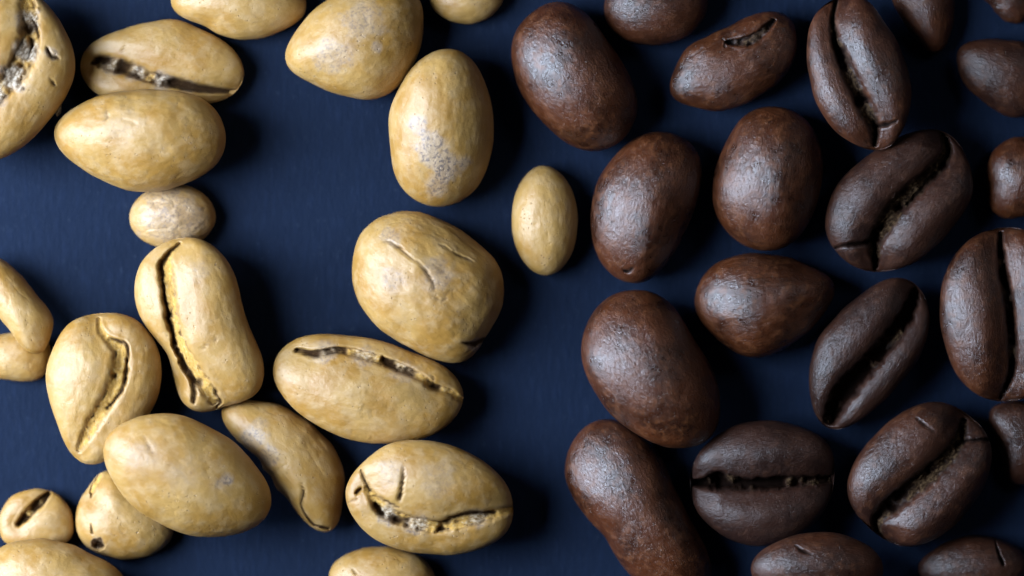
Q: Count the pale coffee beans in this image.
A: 22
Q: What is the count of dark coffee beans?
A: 21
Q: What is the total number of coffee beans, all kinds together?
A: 43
